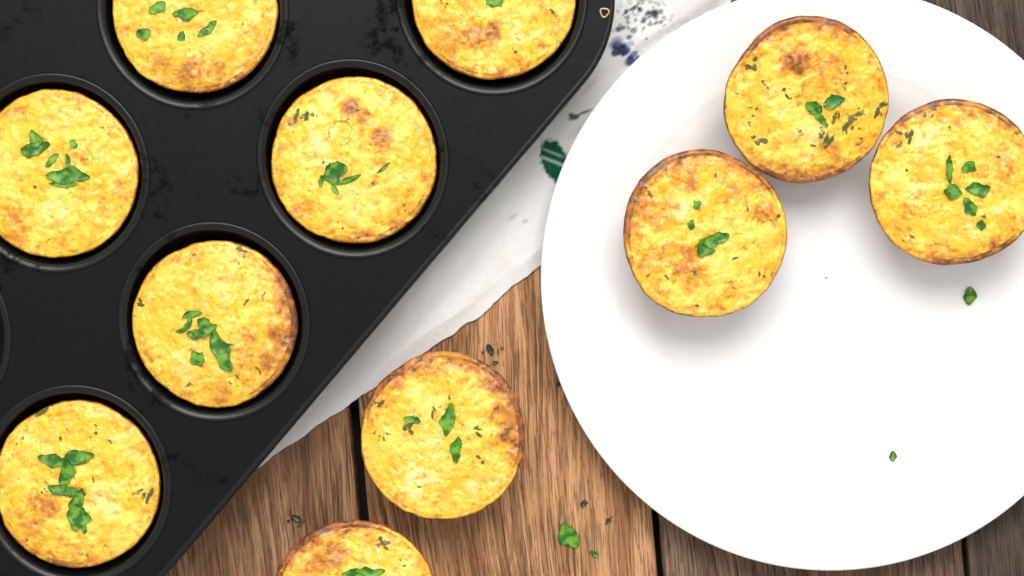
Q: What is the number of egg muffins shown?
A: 11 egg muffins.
